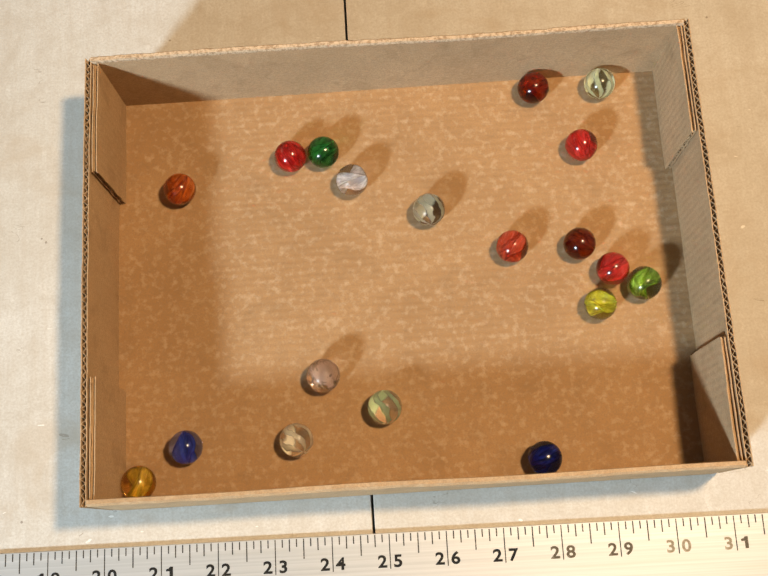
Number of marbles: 19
